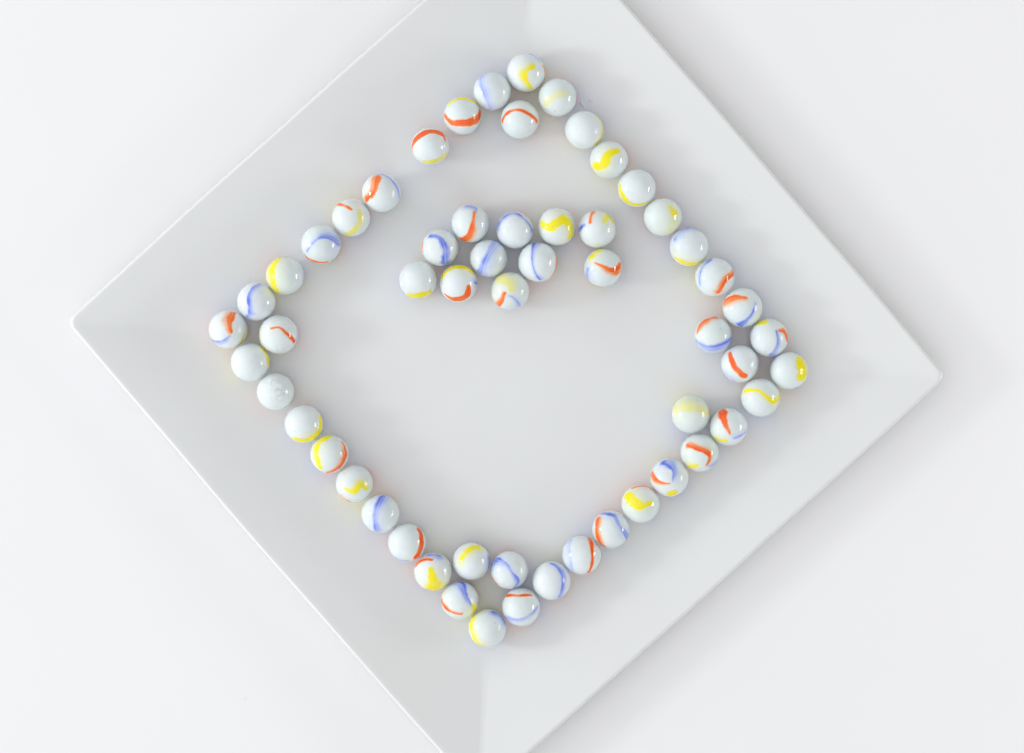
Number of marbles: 57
